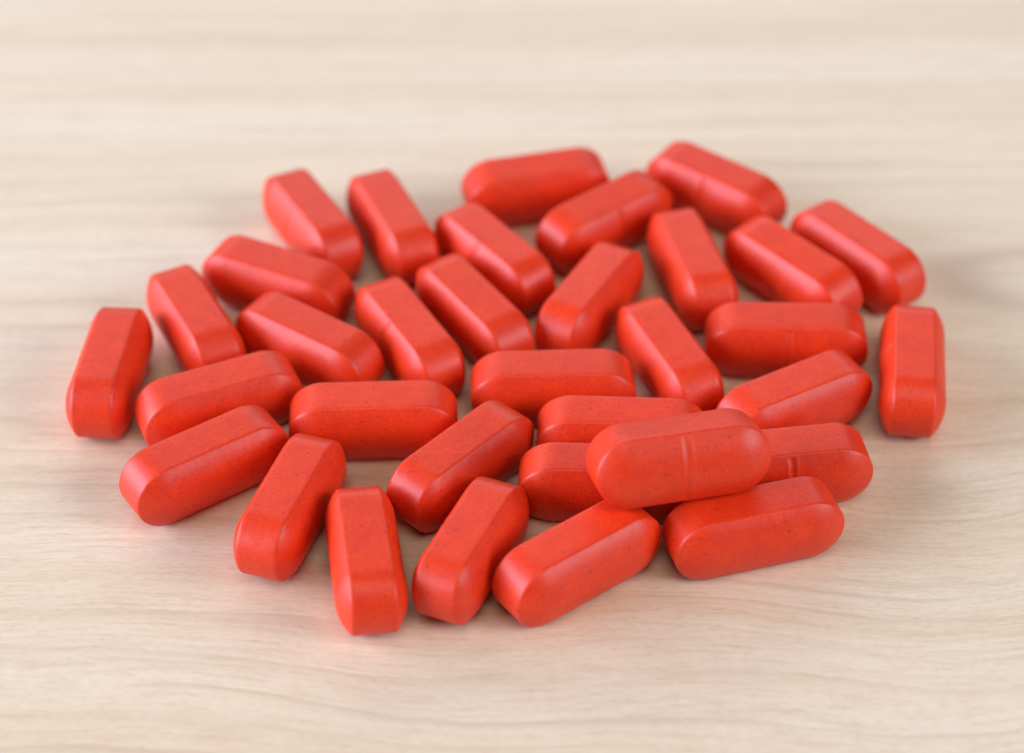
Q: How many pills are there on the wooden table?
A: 34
